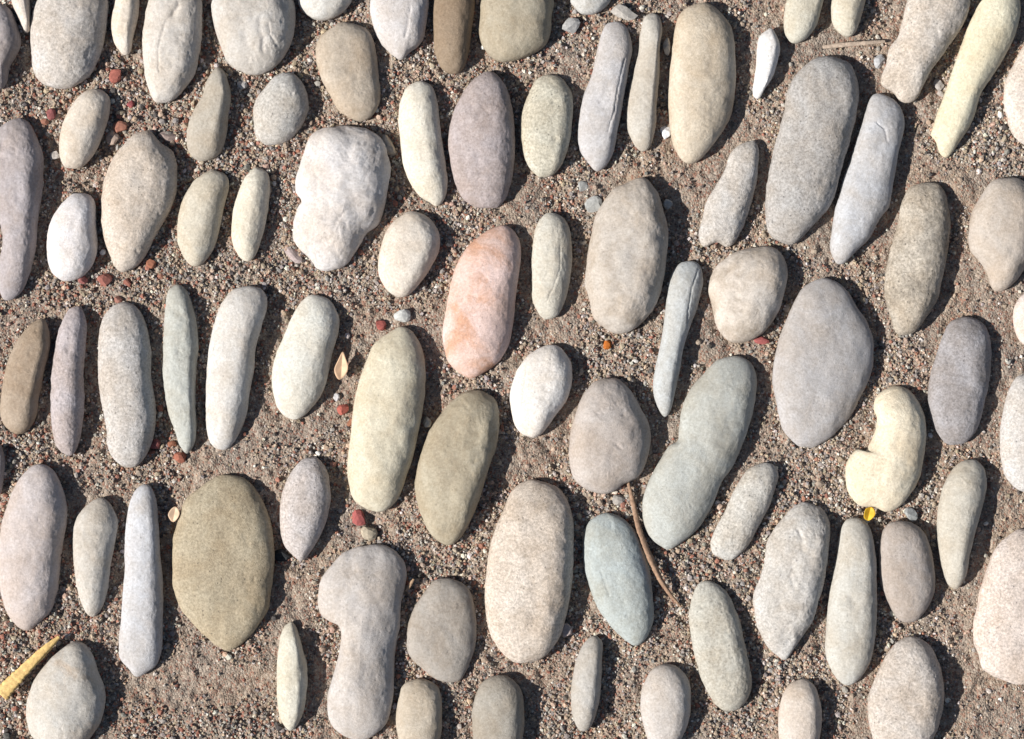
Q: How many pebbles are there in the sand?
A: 85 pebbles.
